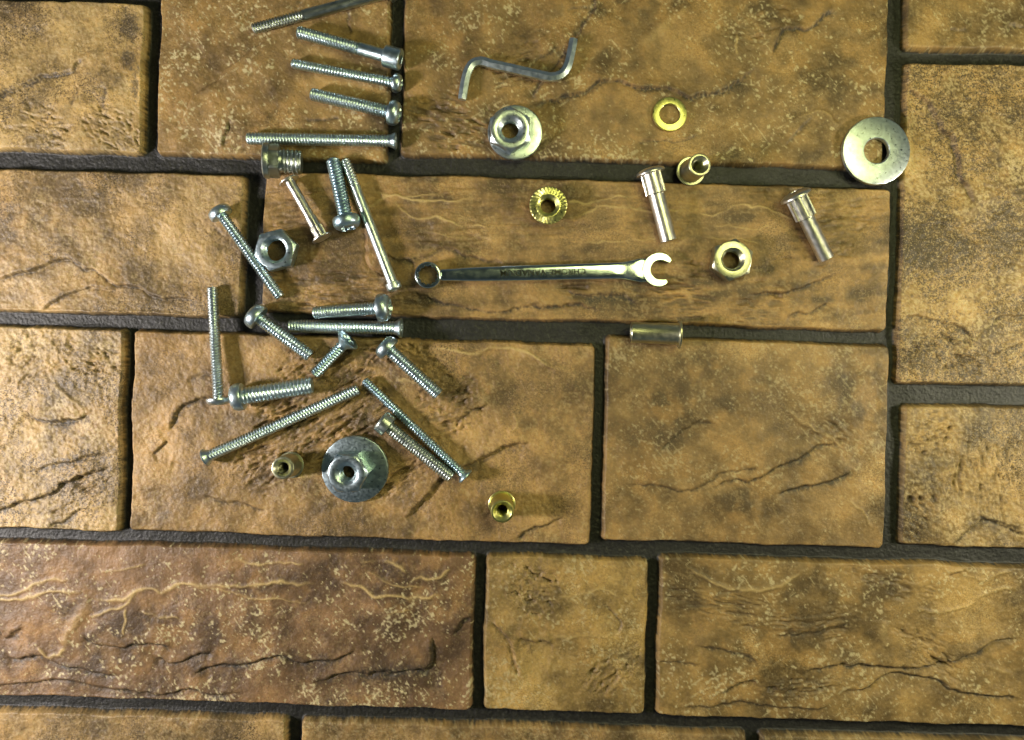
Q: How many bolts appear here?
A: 19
